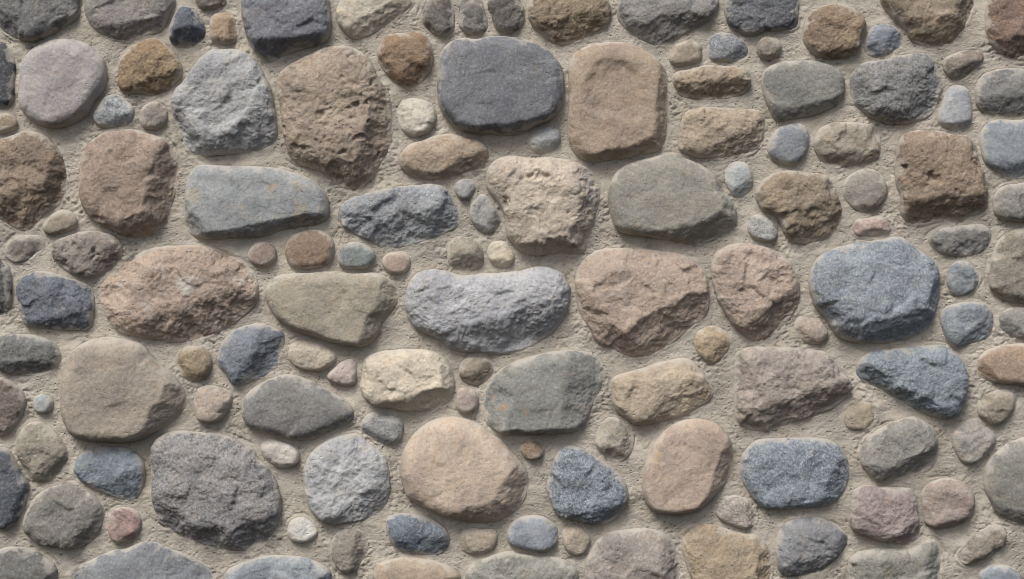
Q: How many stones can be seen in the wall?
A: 141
